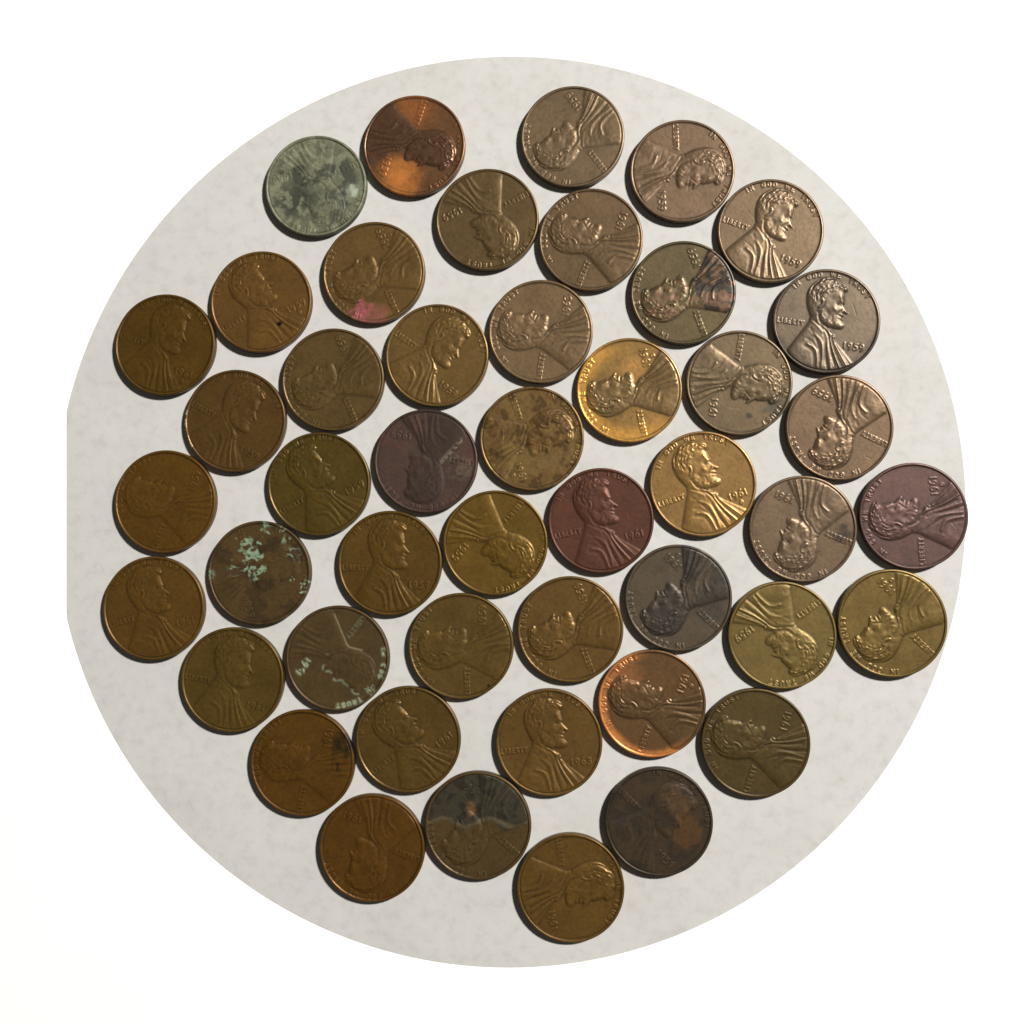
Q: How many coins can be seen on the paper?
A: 47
